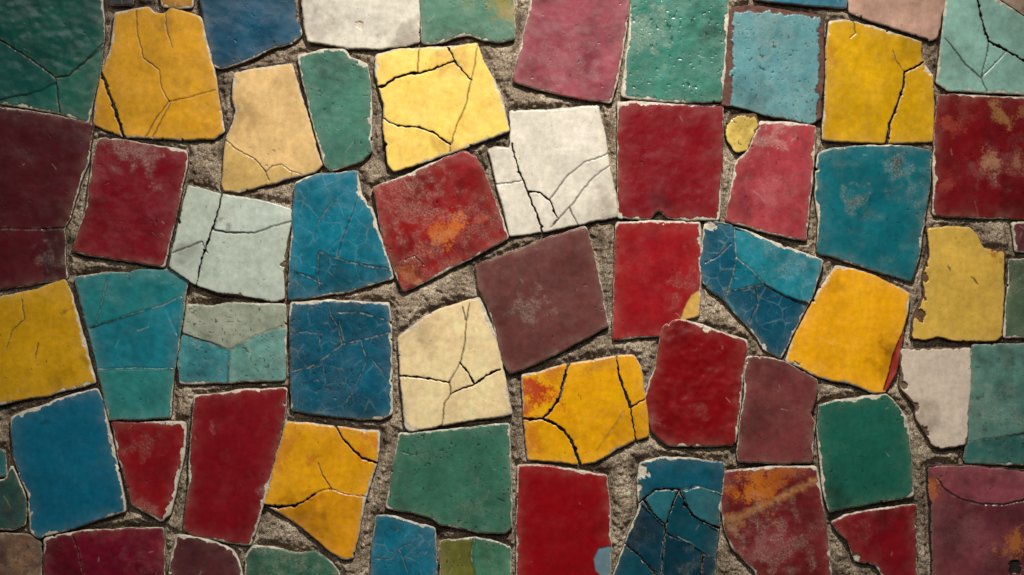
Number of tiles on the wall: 65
